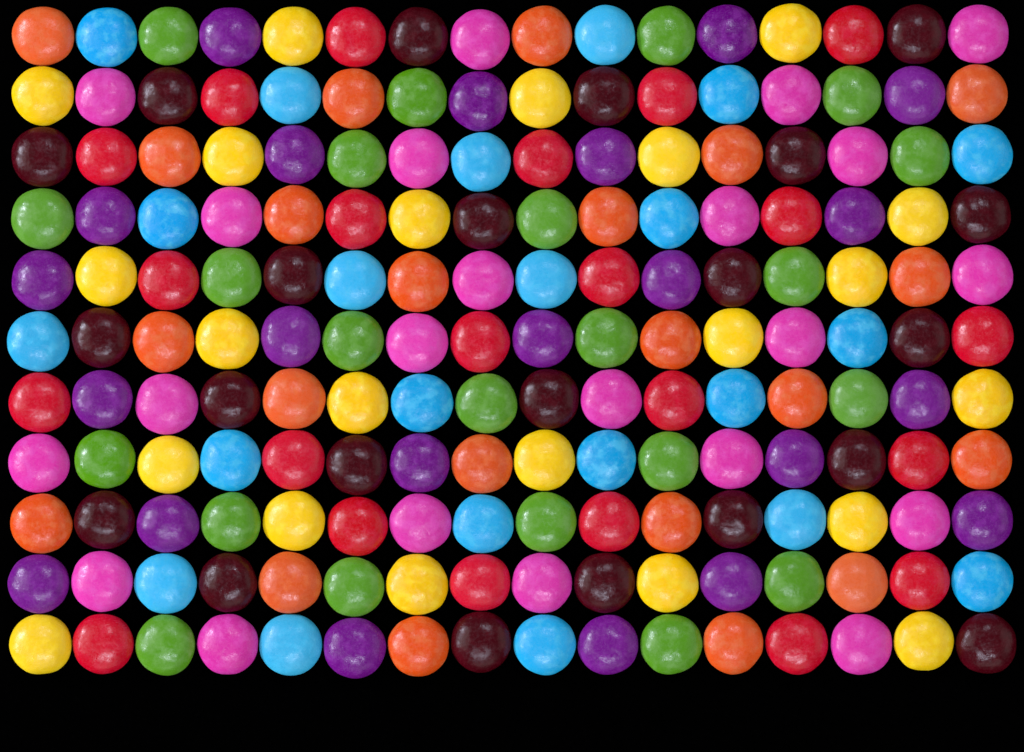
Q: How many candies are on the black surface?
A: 176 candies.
